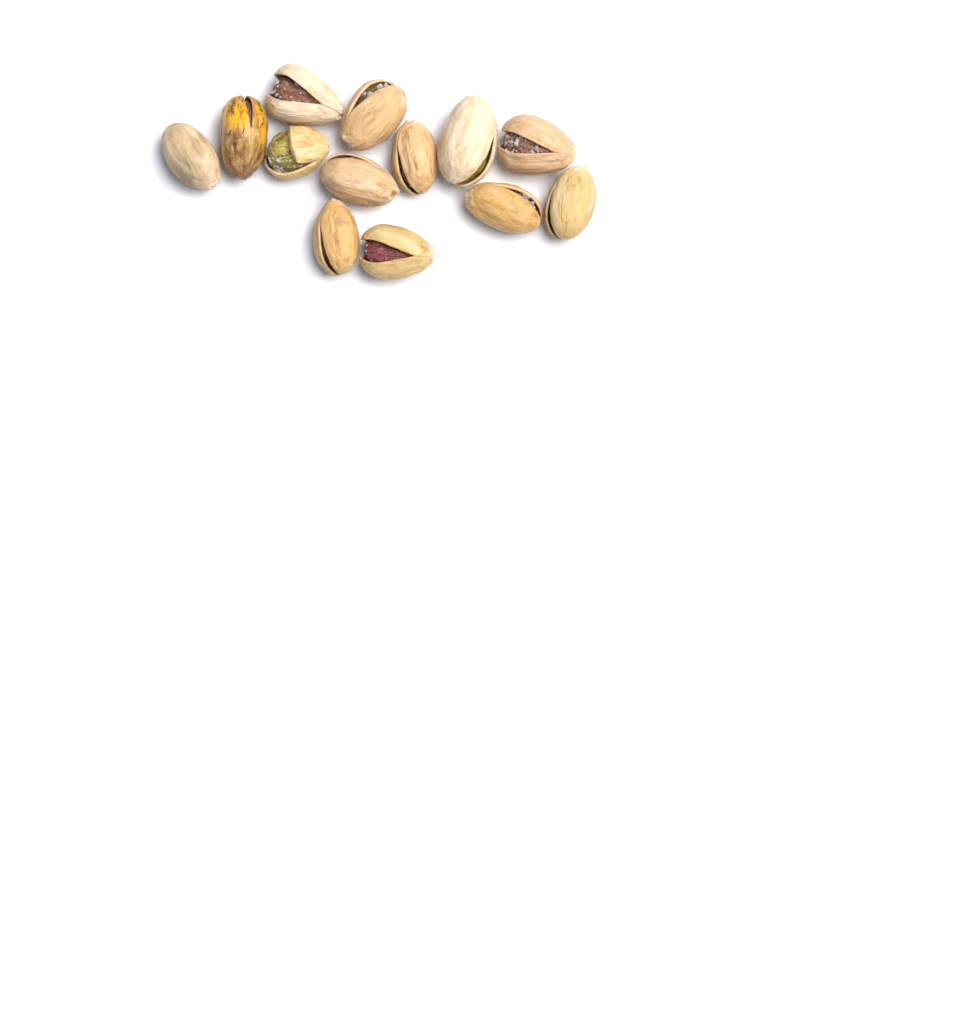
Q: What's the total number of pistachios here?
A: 13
